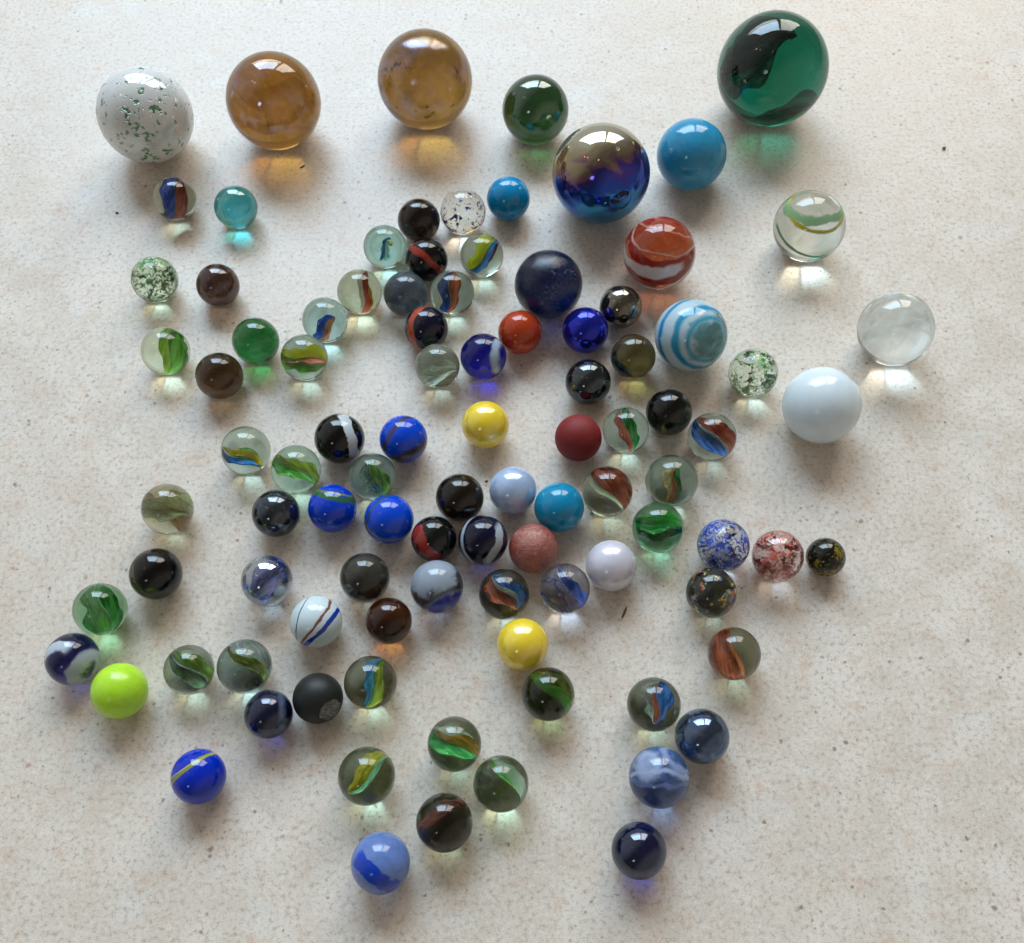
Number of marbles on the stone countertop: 97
